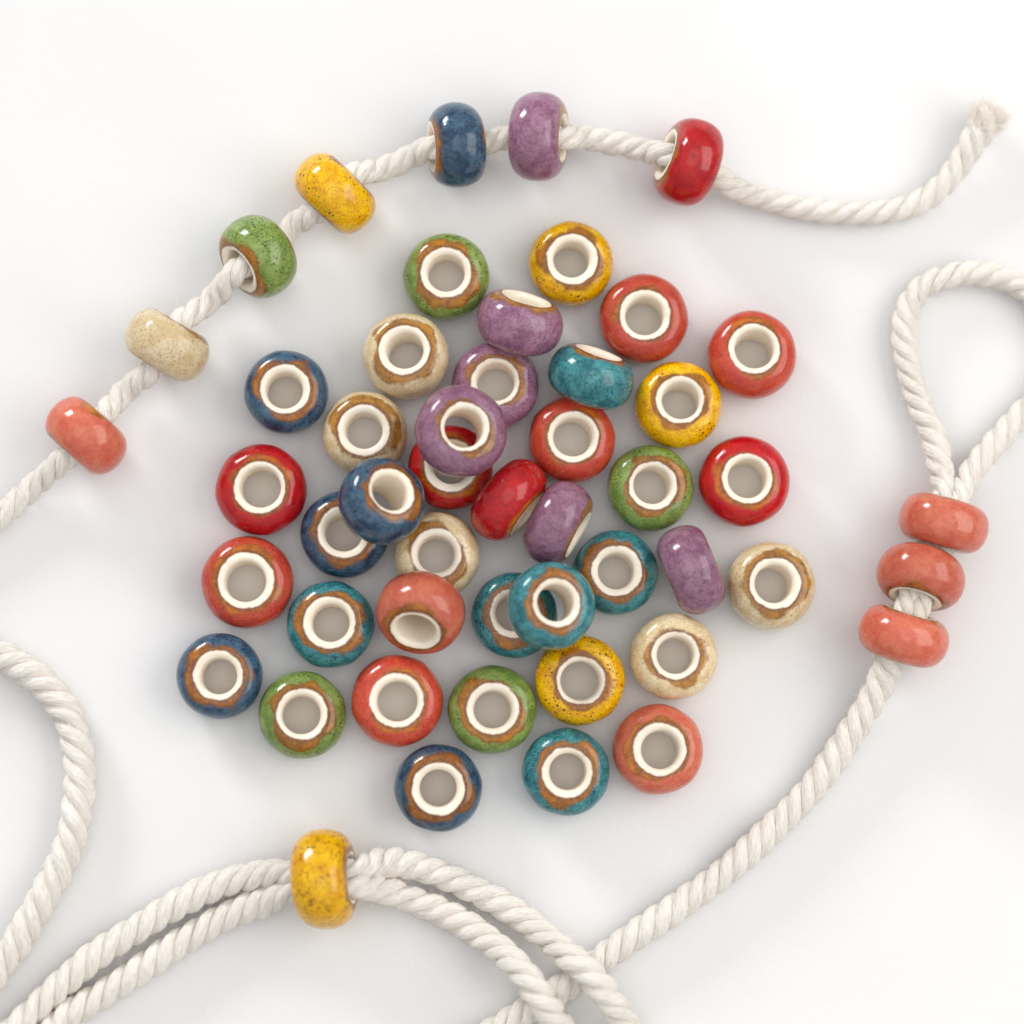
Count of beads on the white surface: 50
